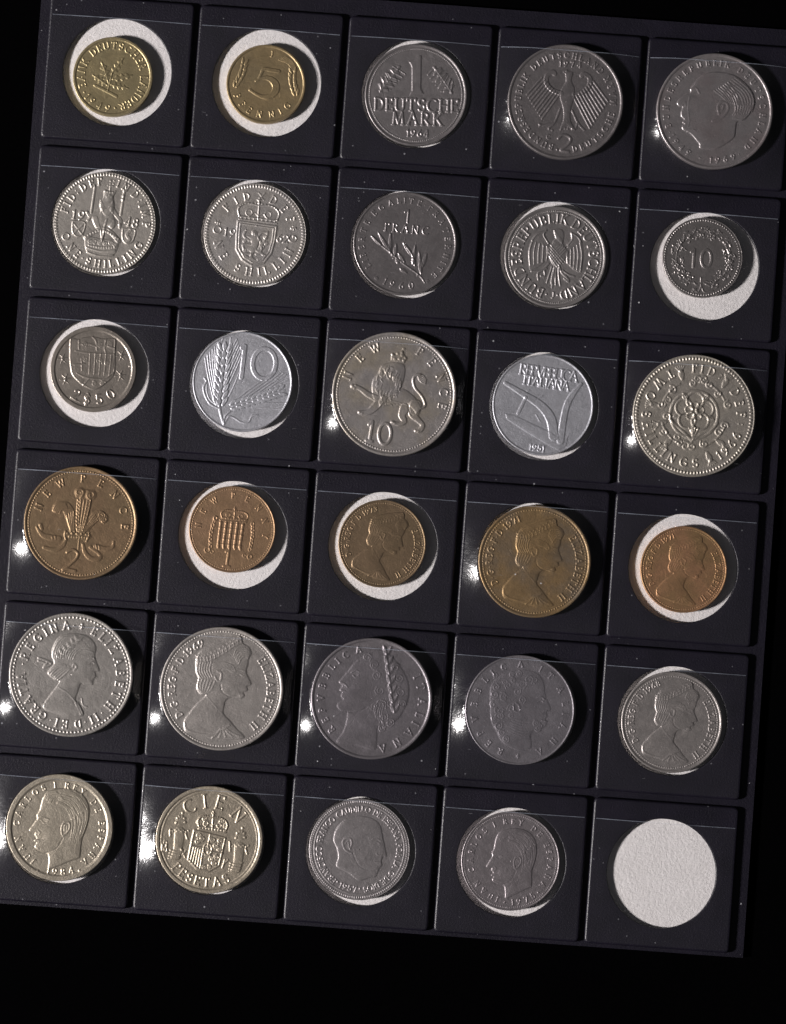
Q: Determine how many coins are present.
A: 29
